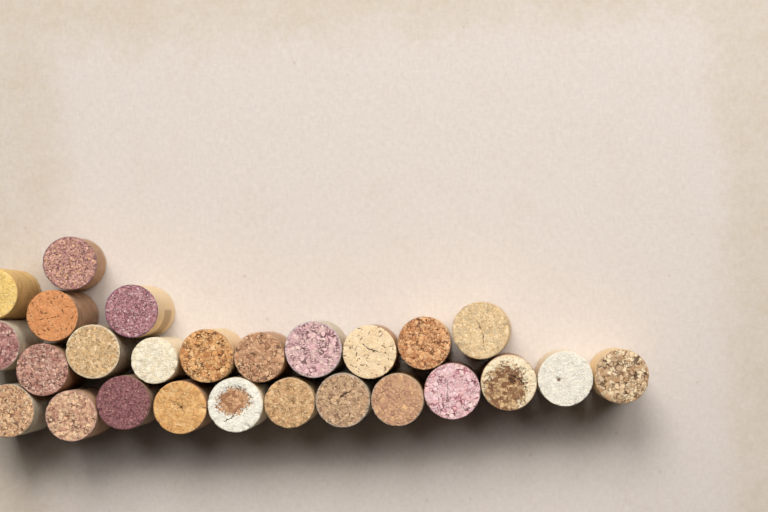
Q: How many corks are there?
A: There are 26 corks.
